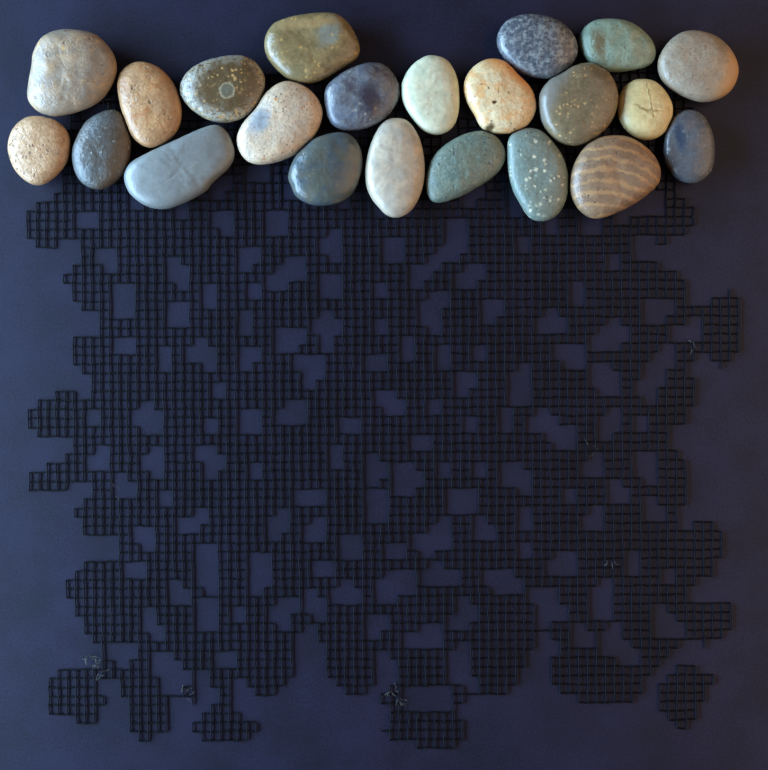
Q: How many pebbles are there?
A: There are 22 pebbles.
